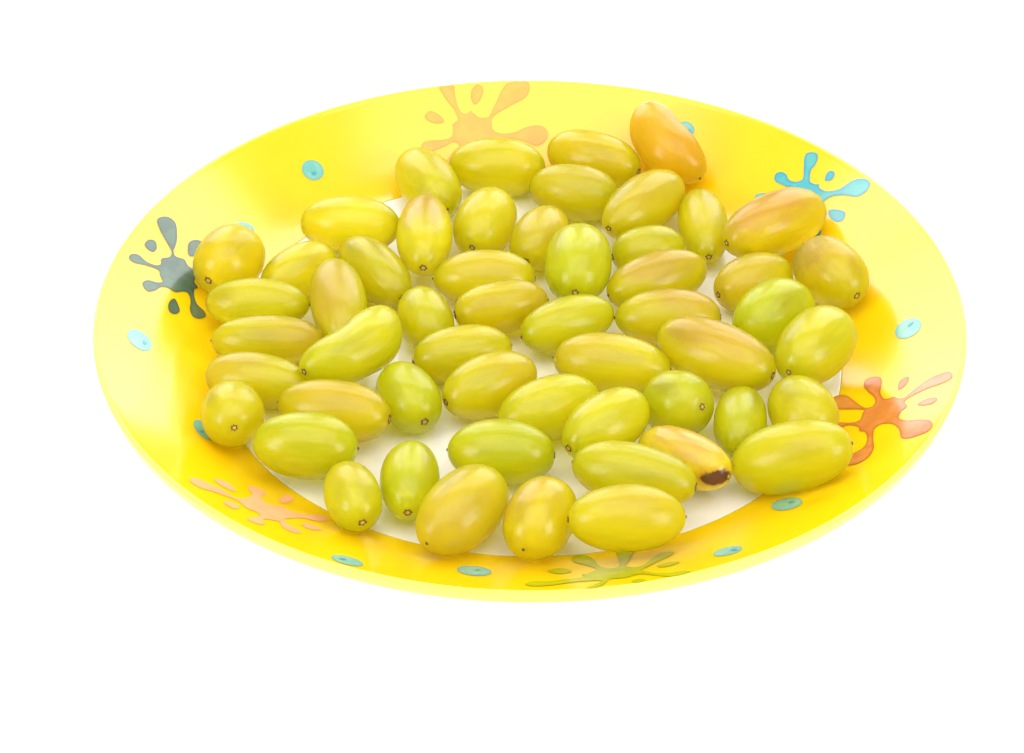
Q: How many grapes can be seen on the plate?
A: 54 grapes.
